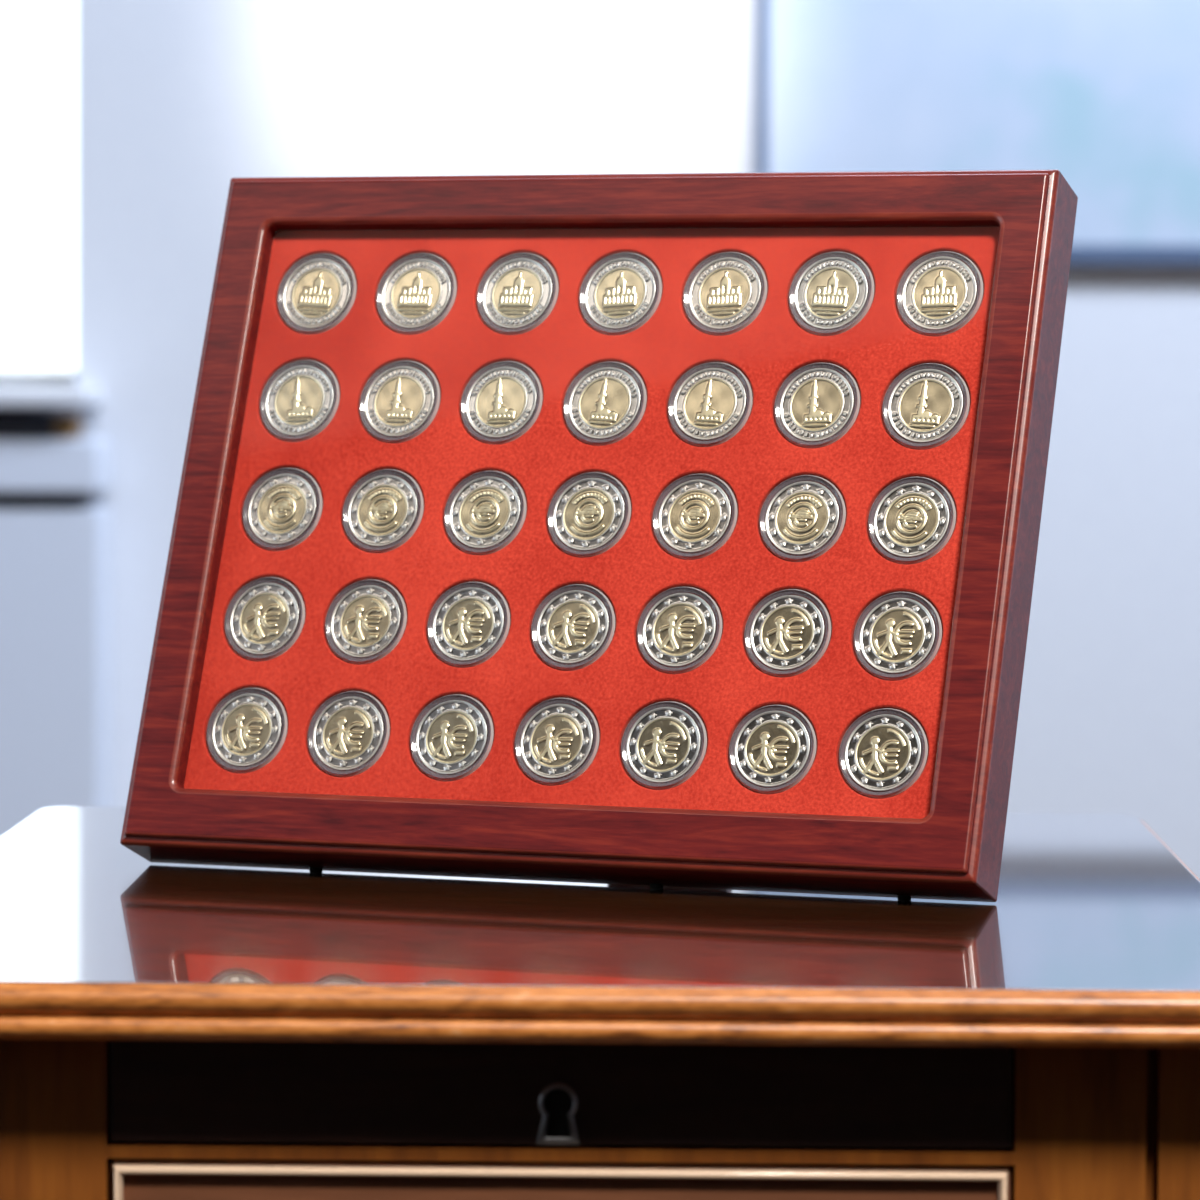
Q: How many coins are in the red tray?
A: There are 35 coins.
